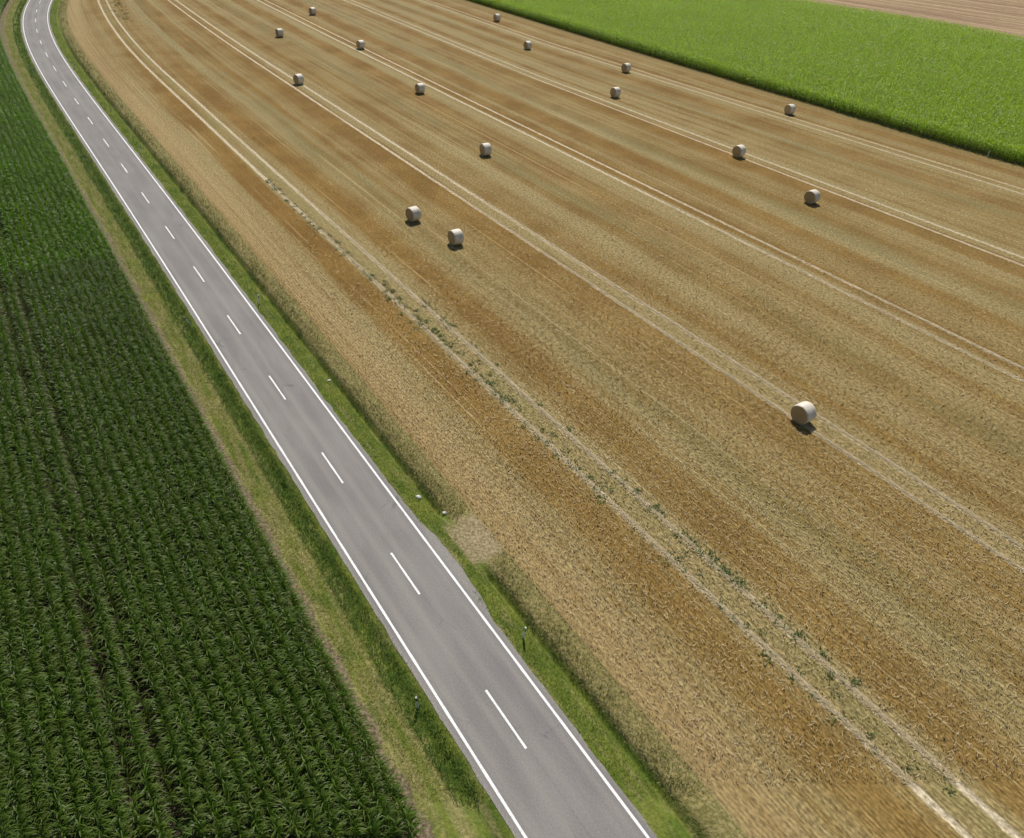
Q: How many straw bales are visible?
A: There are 16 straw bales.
